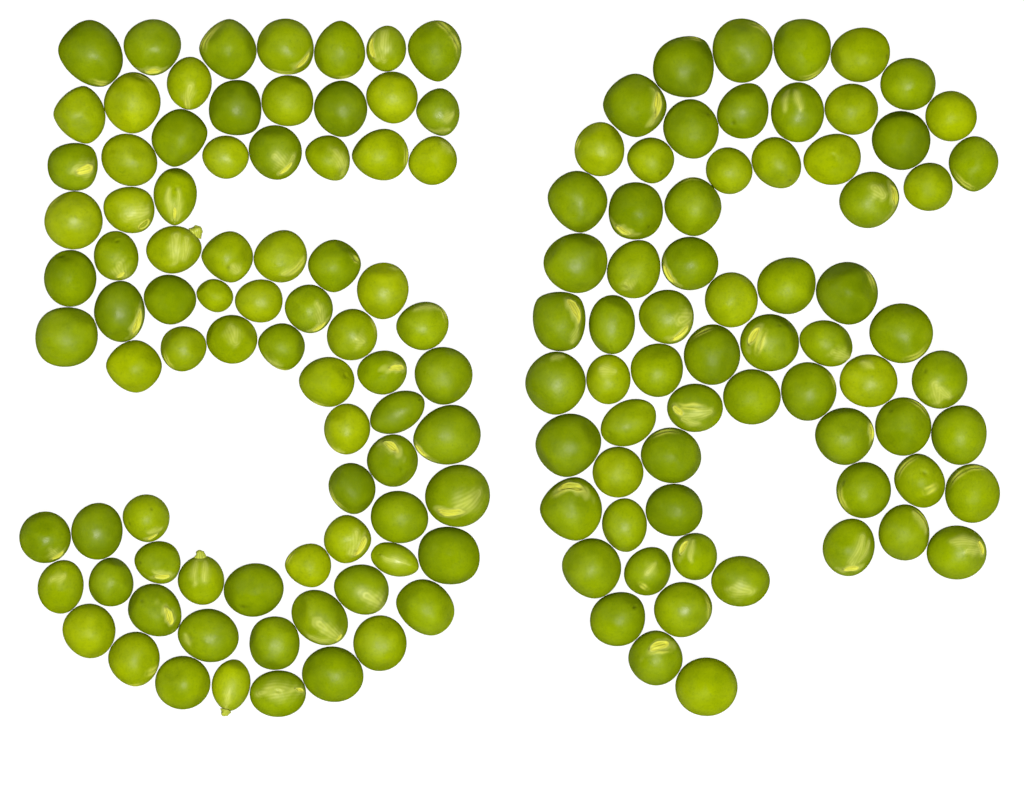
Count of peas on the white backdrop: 148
